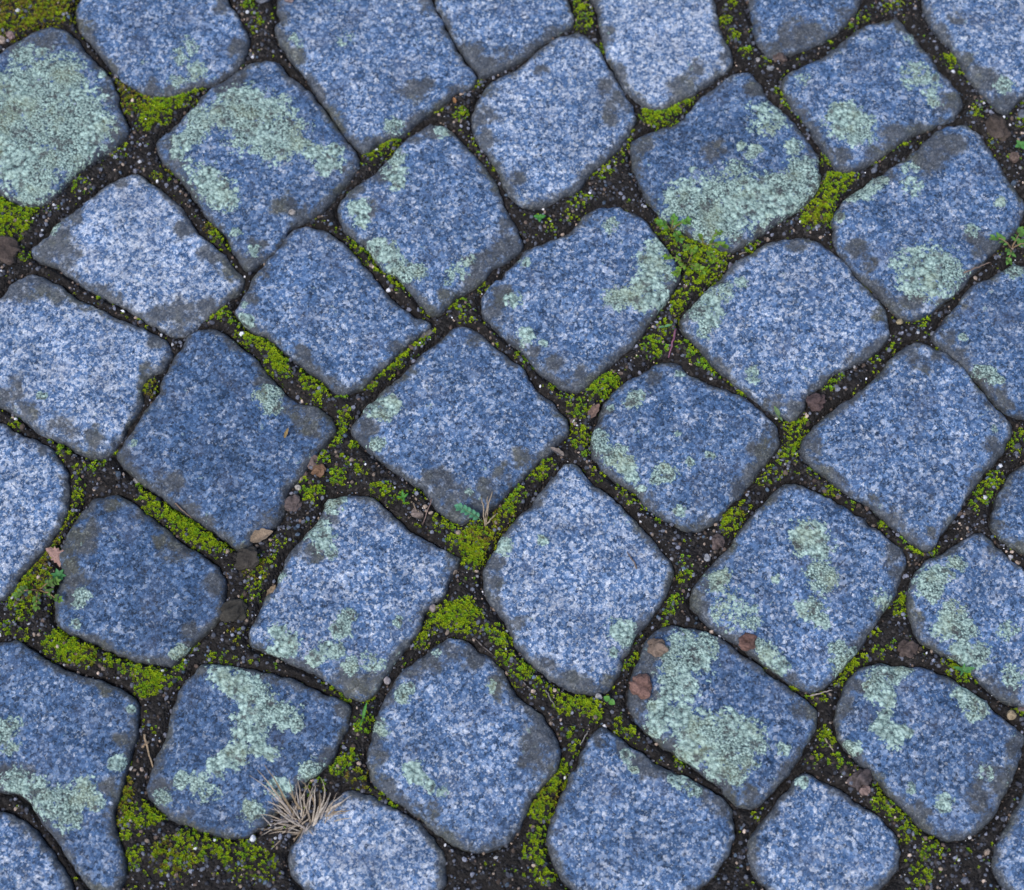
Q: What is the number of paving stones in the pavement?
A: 40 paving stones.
